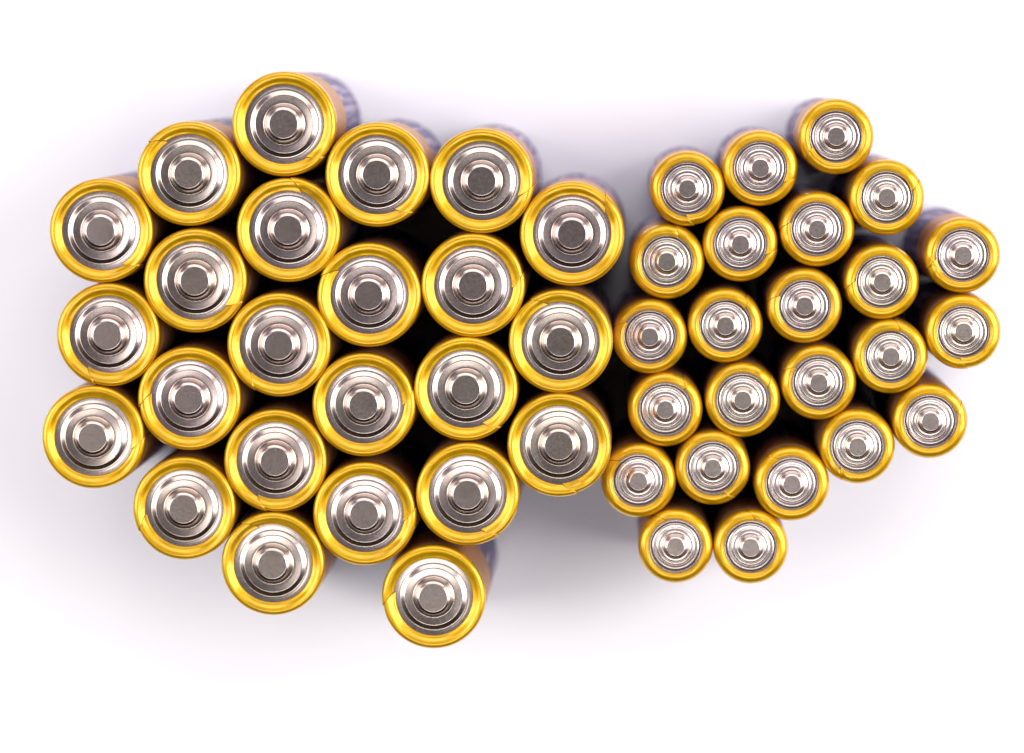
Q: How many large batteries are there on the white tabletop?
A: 24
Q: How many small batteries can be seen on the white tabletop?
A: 24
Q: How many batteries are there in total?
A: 48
